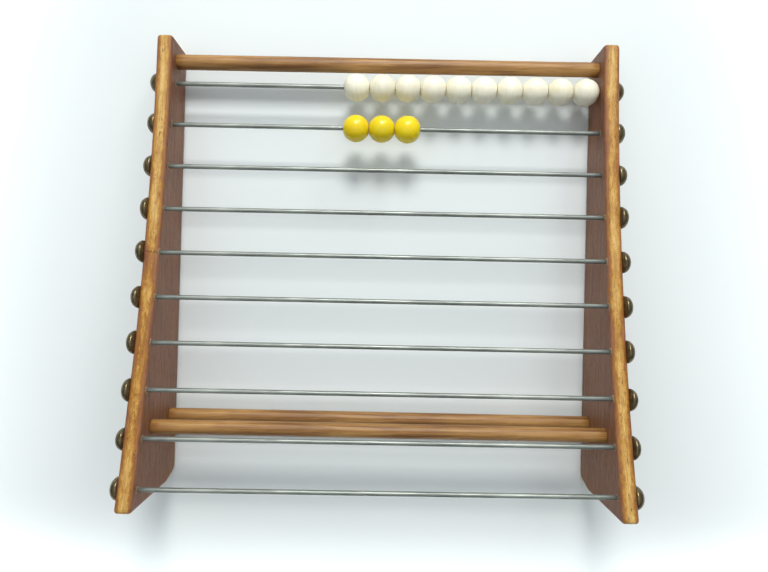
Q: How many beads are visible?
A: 13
